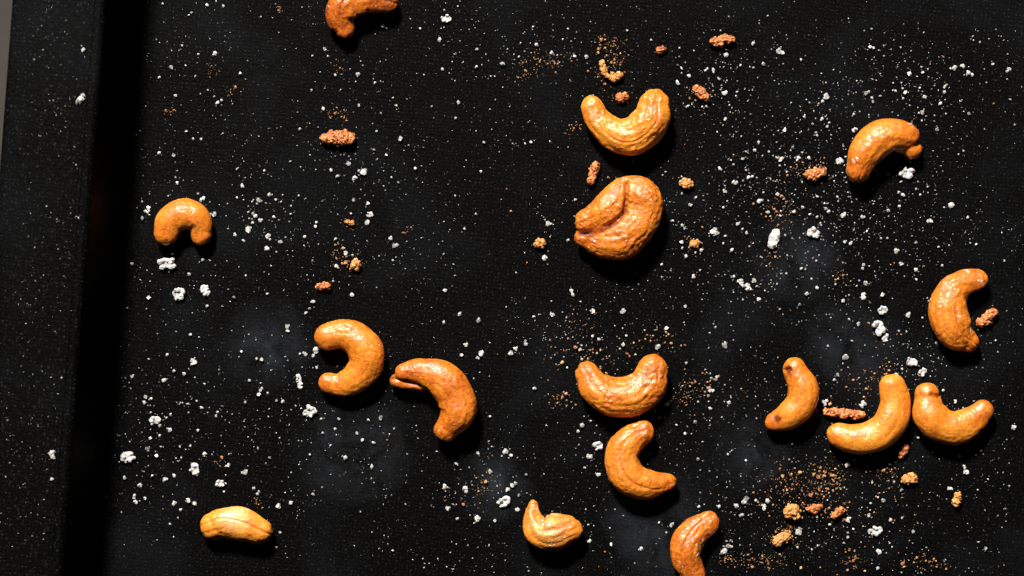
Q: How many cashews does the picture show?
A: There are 16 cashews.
